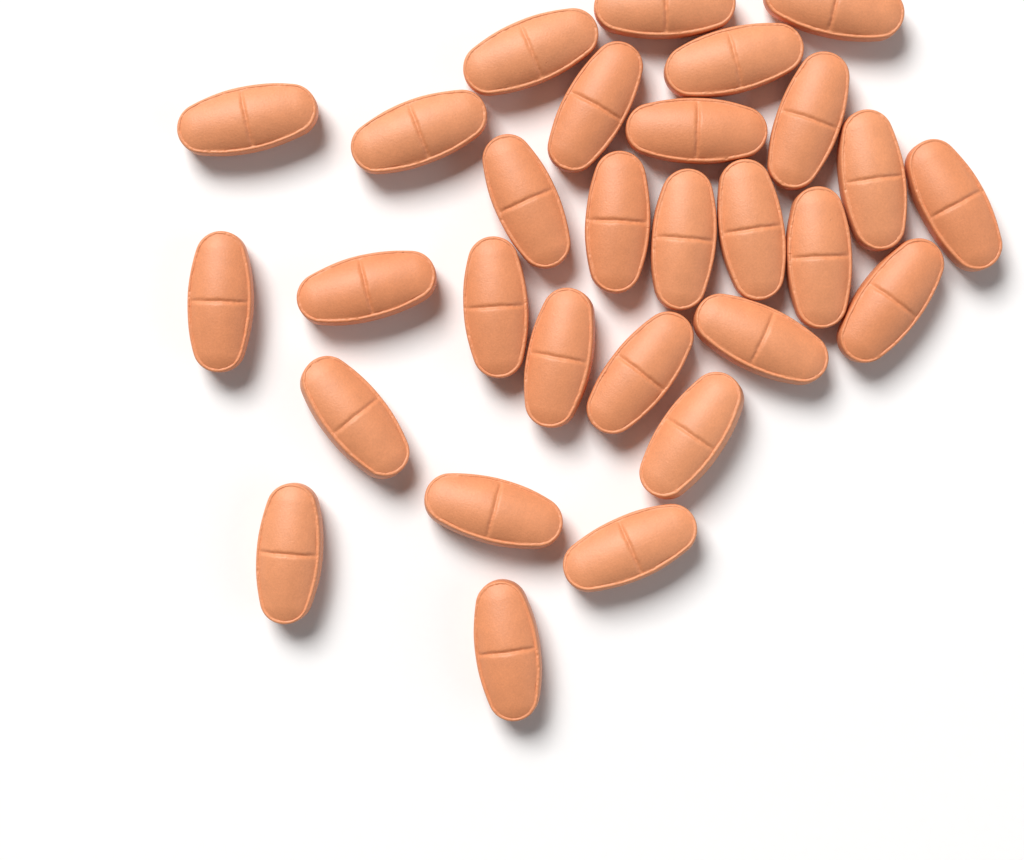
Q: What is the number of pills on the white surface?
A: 29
